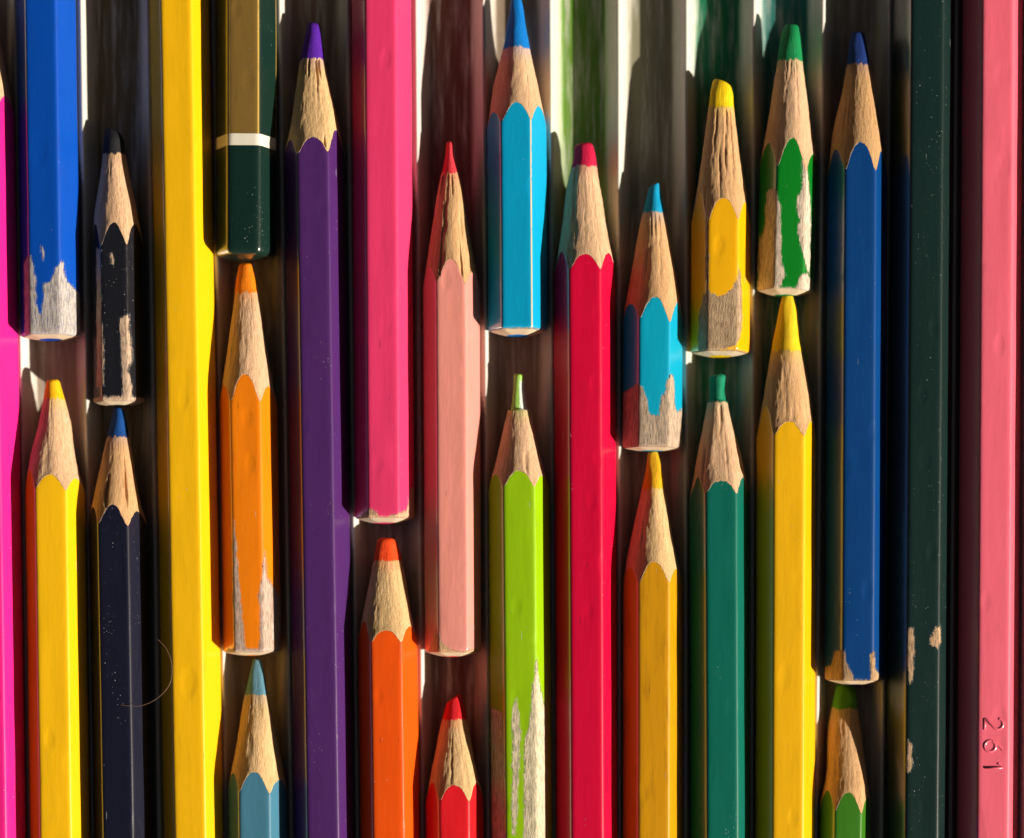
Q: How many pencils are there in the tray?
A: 27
